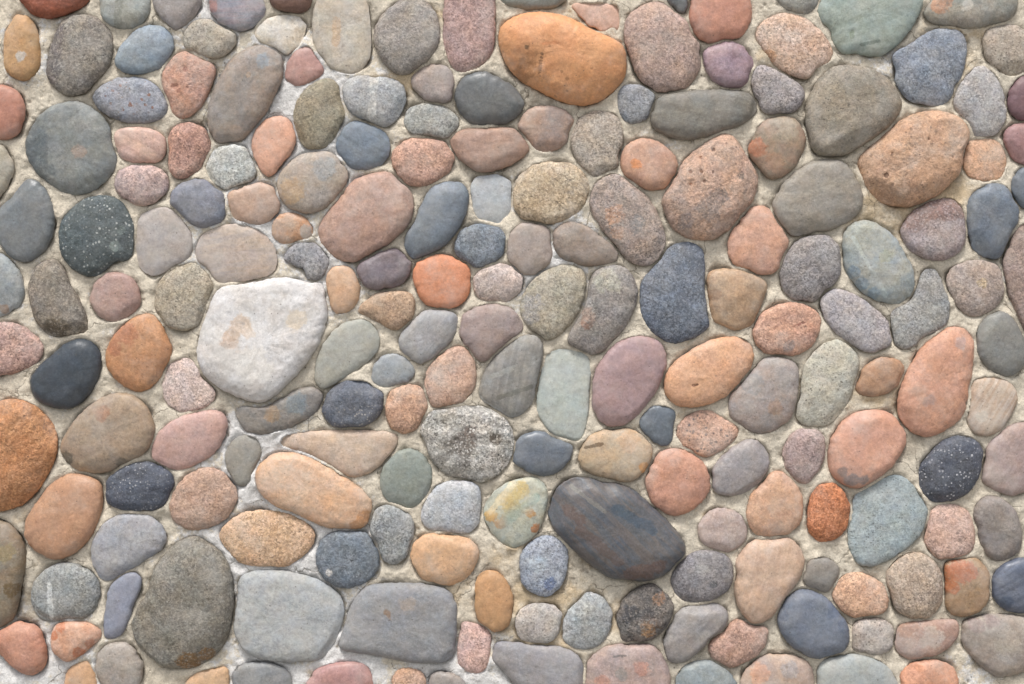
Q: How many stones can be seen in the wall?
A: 200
